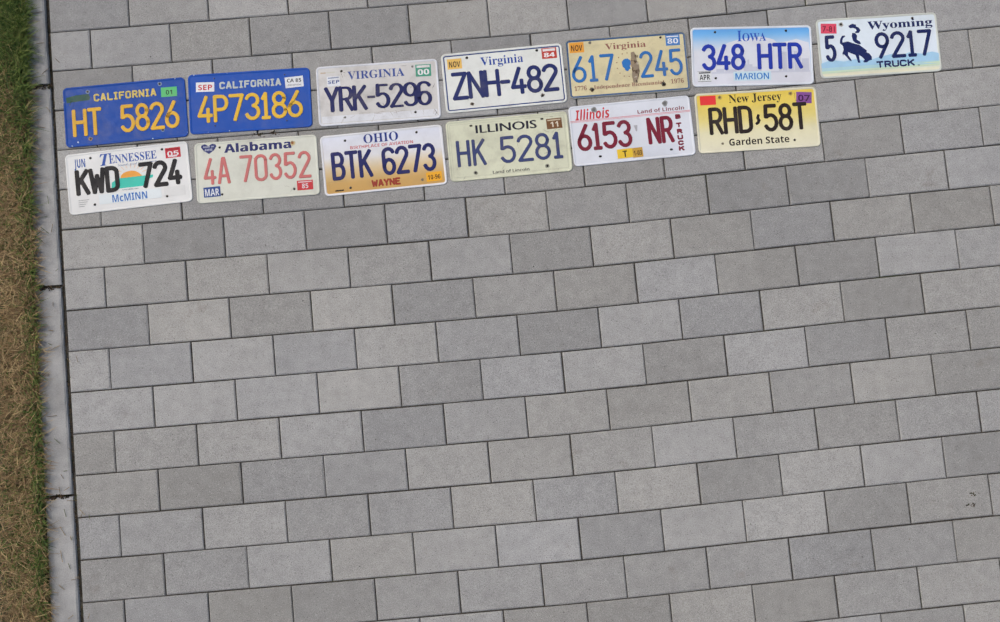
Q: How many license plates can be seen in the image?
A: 13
